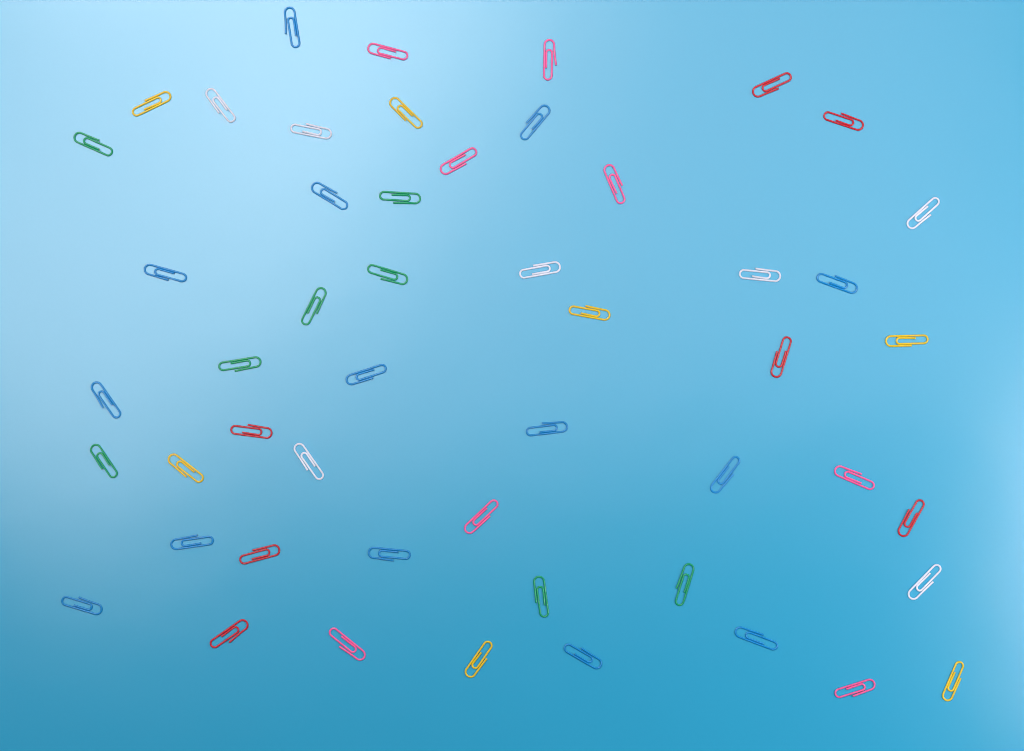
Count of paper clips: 51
